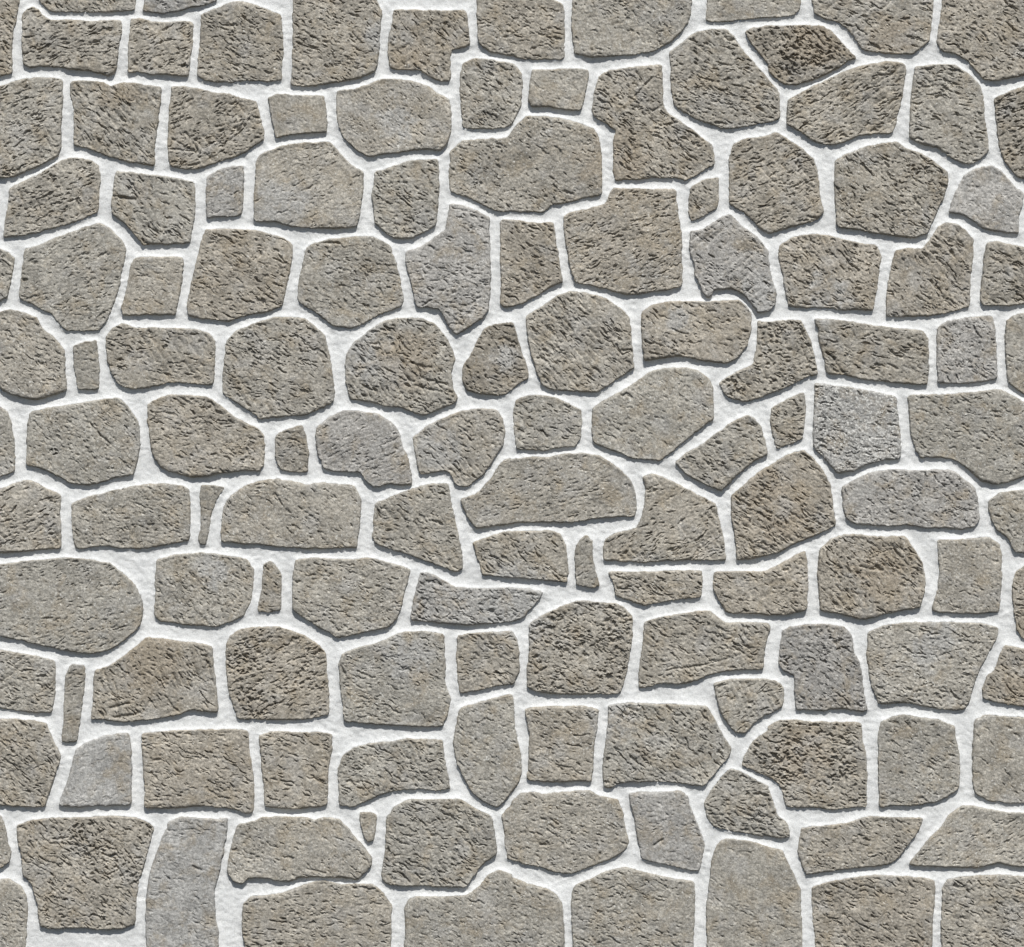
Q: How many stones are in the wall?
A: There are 135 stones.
